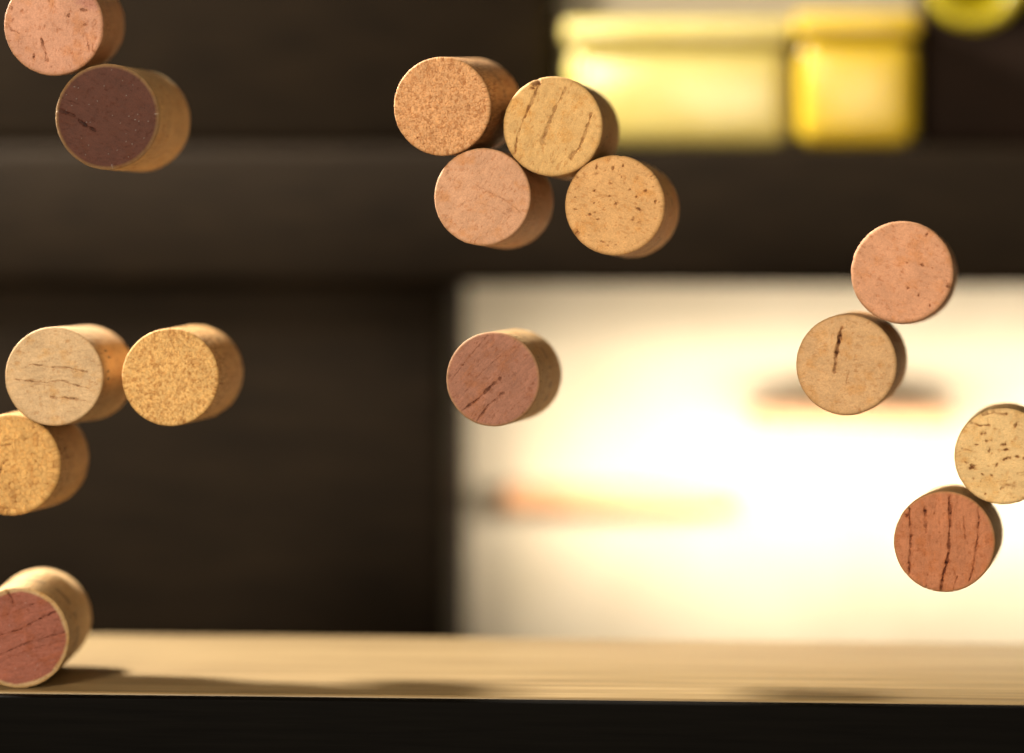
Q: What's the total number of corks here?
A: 15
